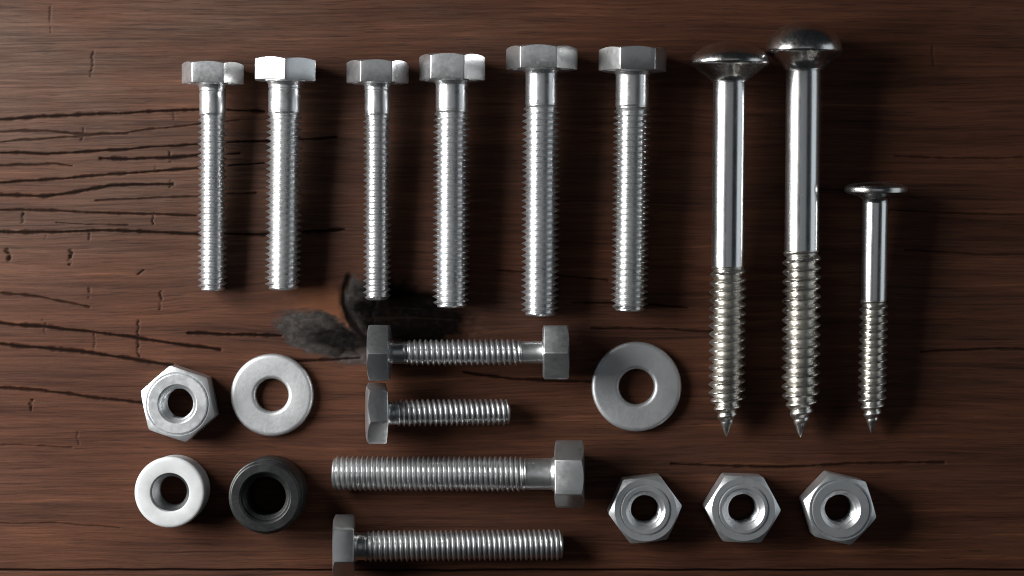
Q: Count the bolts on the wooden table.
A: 10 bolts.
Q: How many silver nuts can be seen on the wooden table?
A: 4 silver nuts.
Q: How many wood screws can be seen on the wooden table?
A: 3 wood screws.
